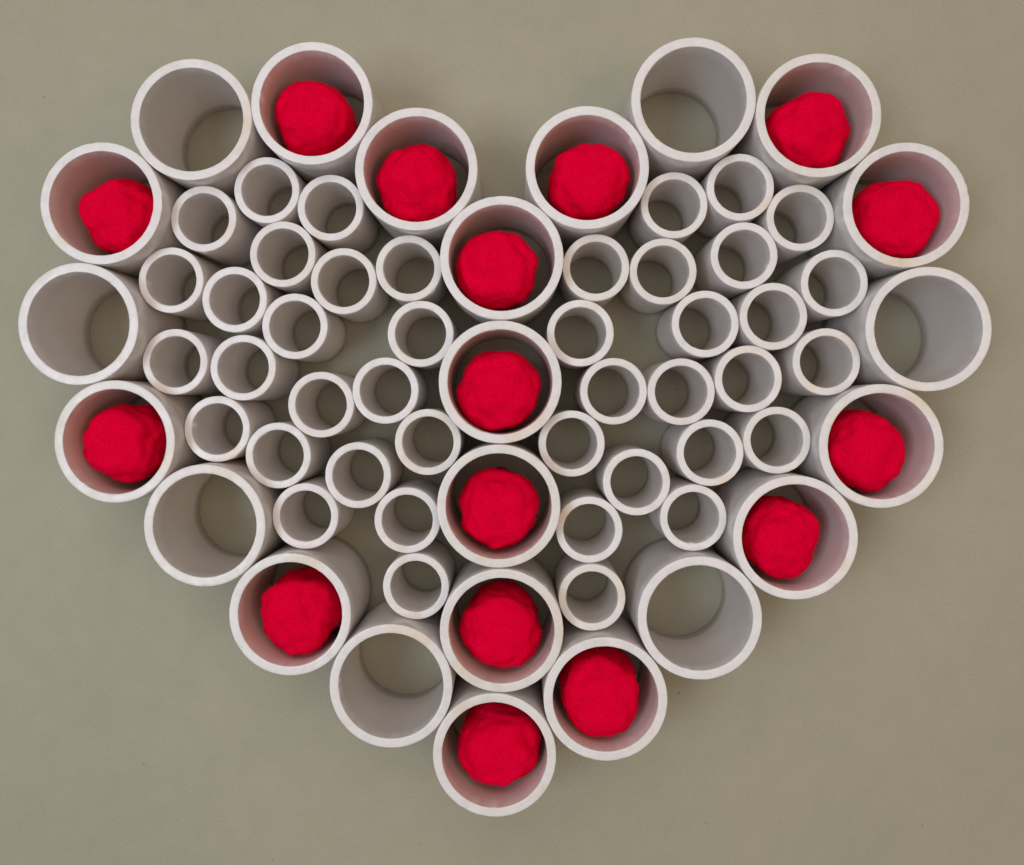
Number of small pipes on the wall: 42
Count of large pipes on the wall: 23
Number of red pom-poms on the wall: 16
